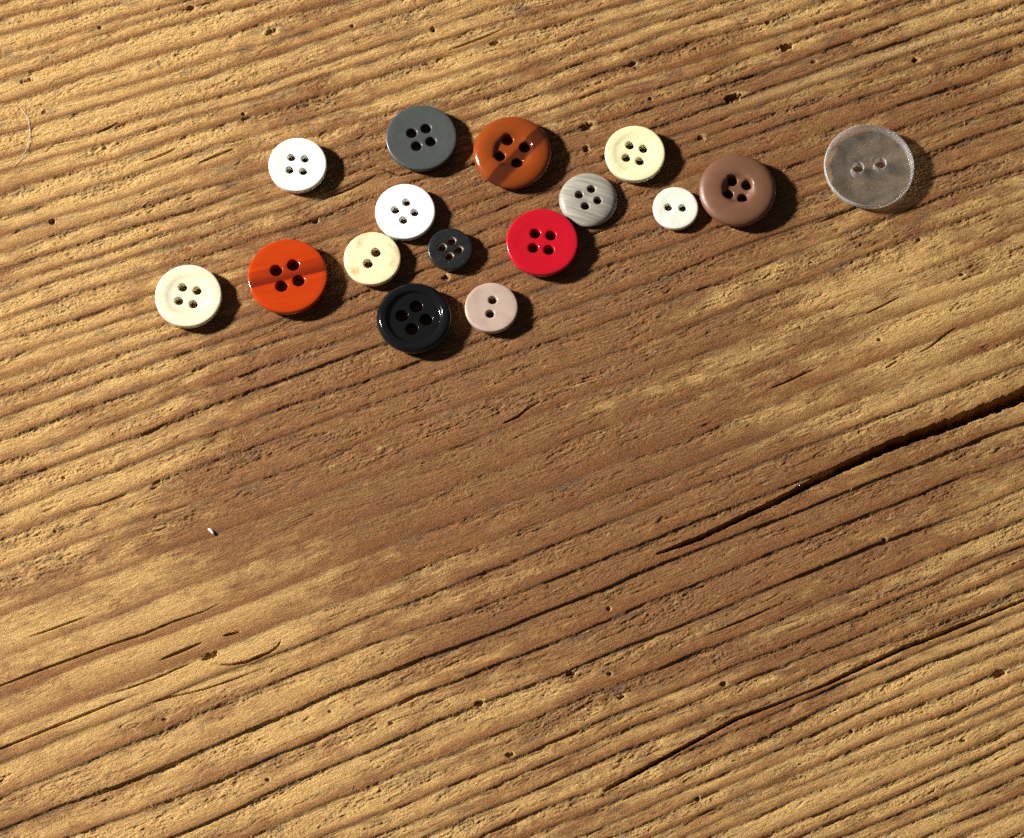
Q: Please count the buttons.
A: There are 16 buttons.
